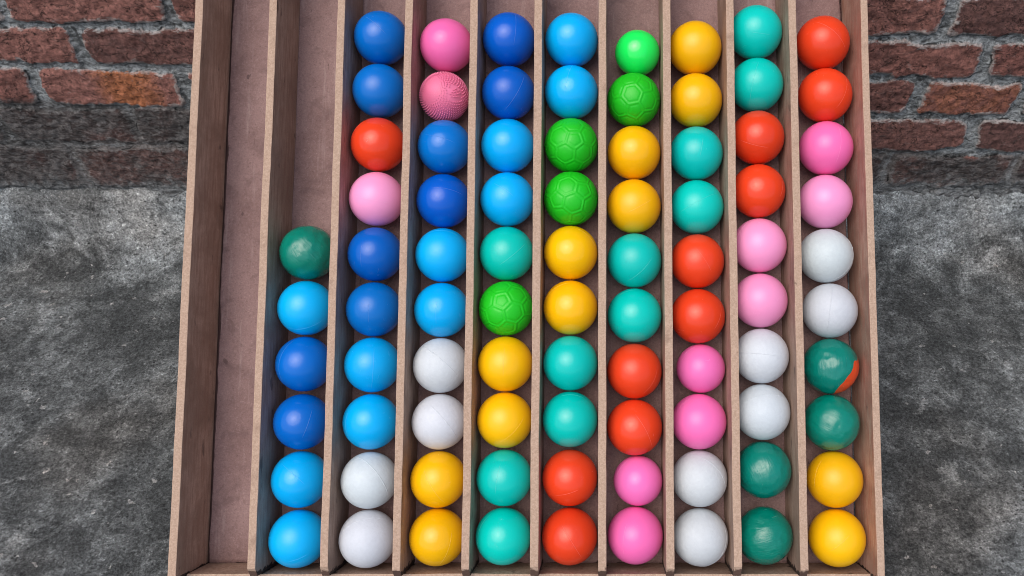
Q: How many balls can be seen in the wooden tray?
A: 86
